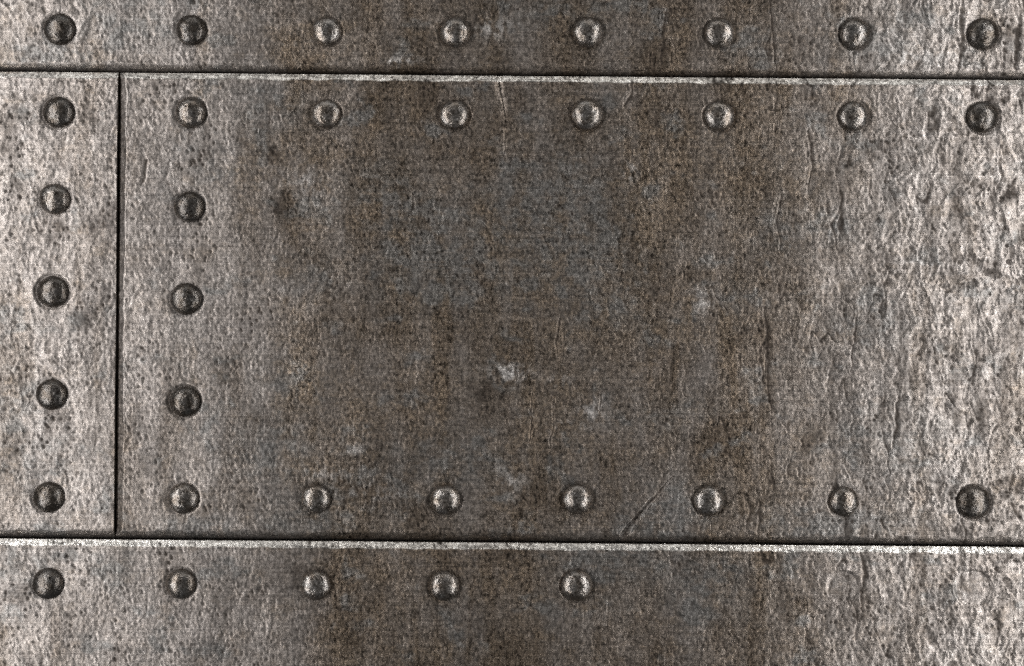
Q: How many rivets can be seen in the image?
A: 35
